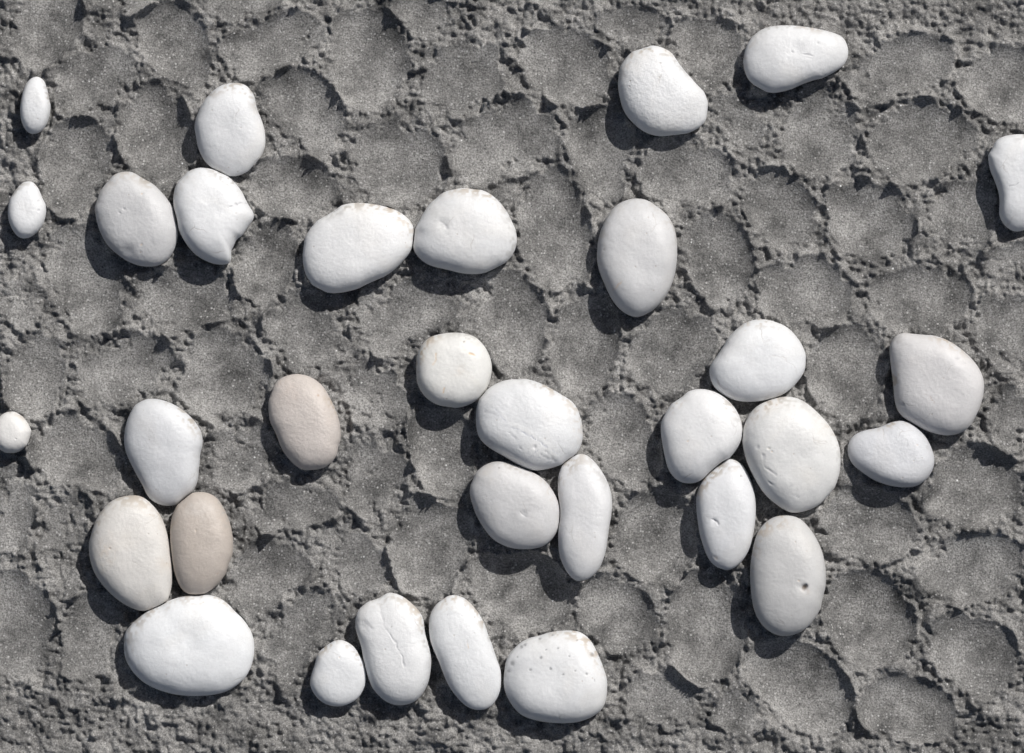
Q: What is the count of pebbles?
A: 32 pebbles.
